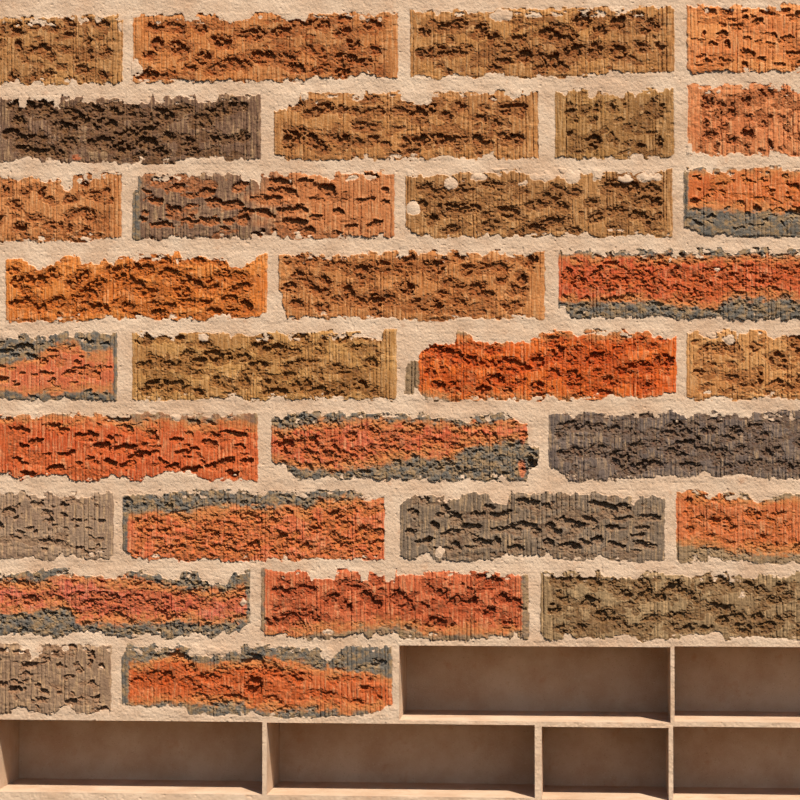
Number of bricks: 31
